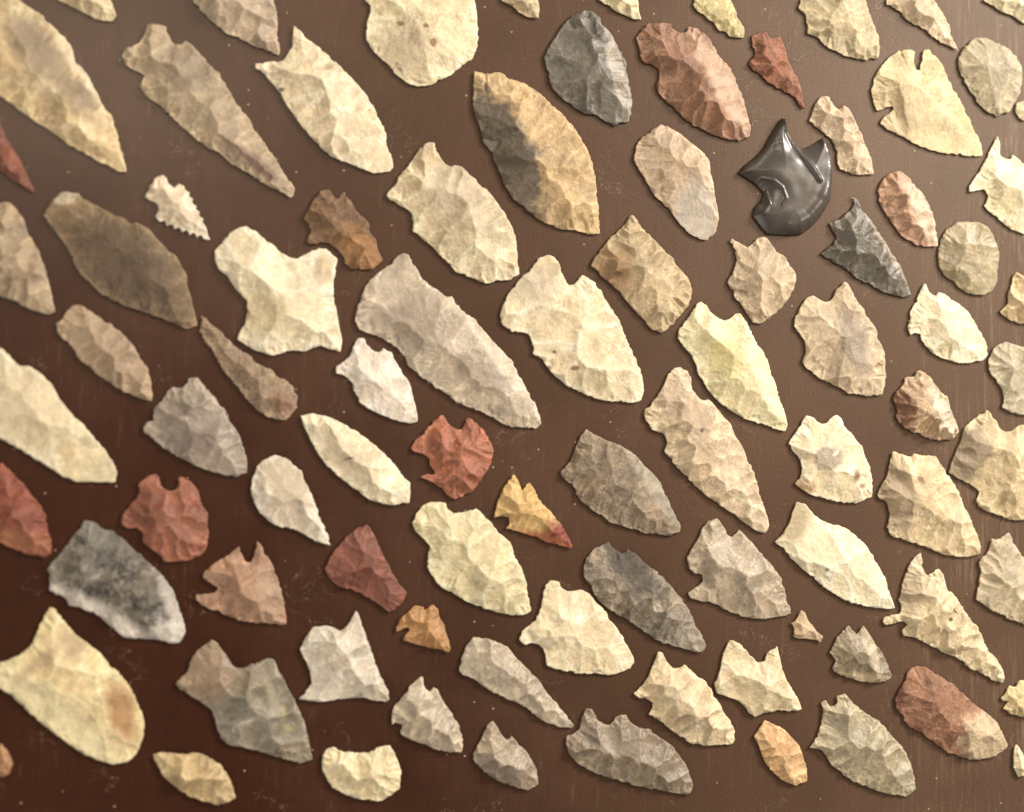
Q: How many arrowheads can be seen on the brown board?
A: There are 89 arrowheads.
